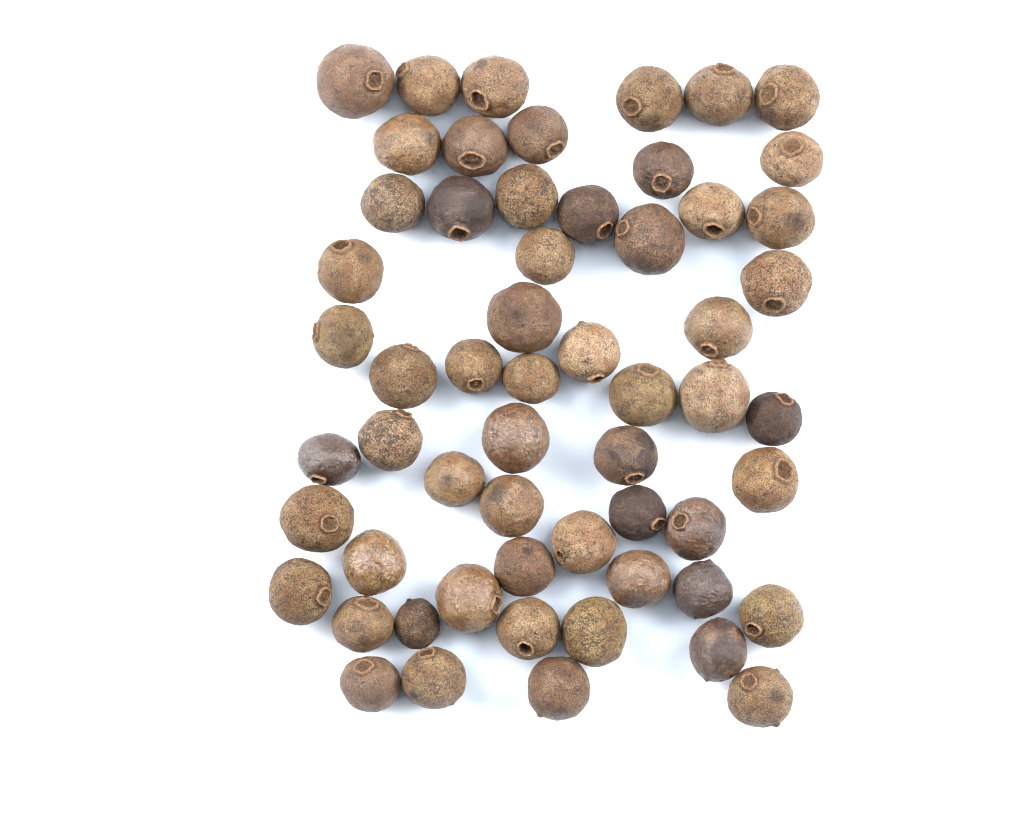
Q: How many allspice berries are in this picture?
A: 58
